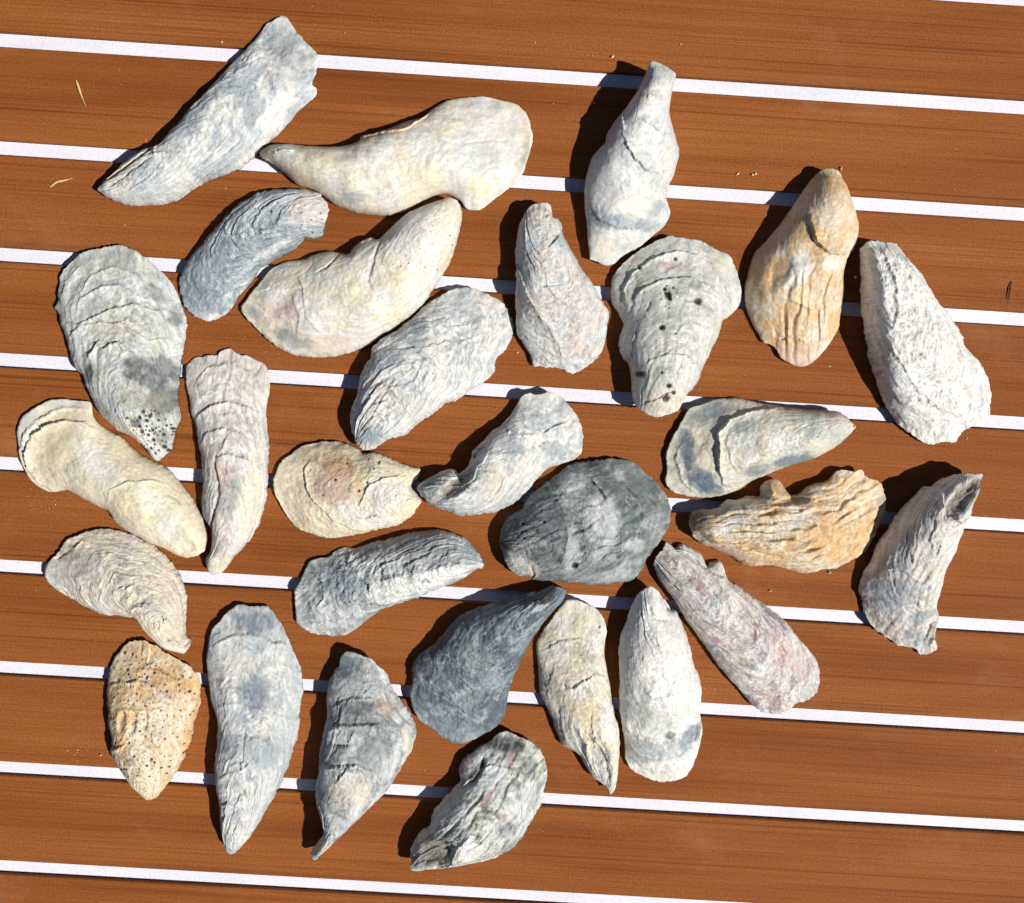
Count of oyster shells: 29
